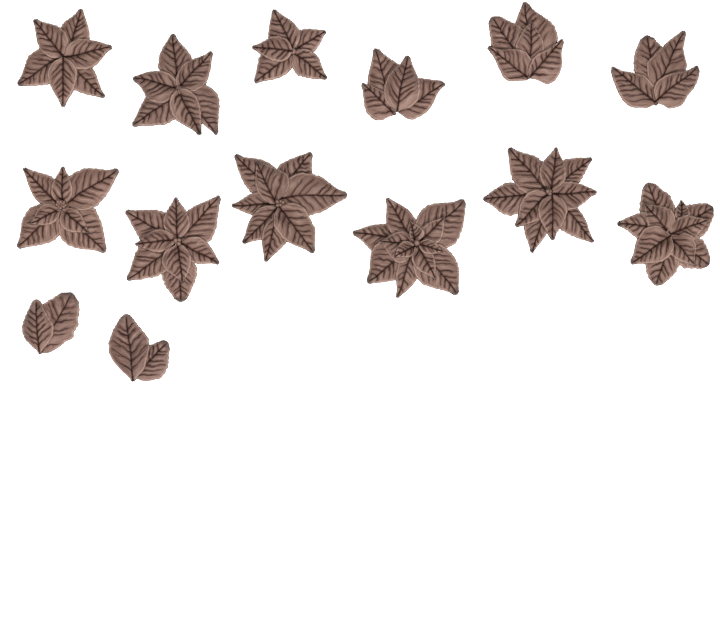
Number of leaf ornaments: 14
